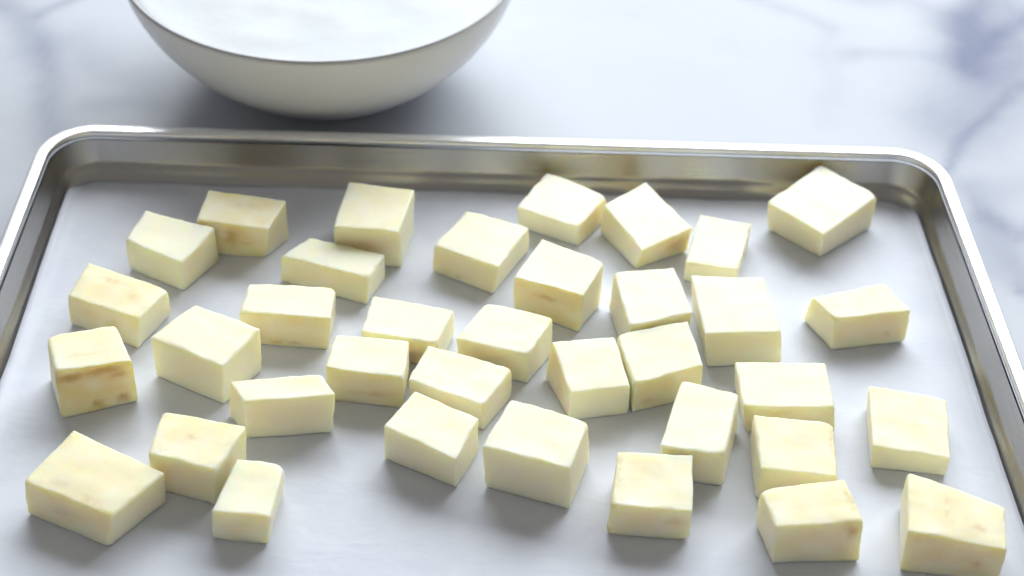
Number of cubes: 36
